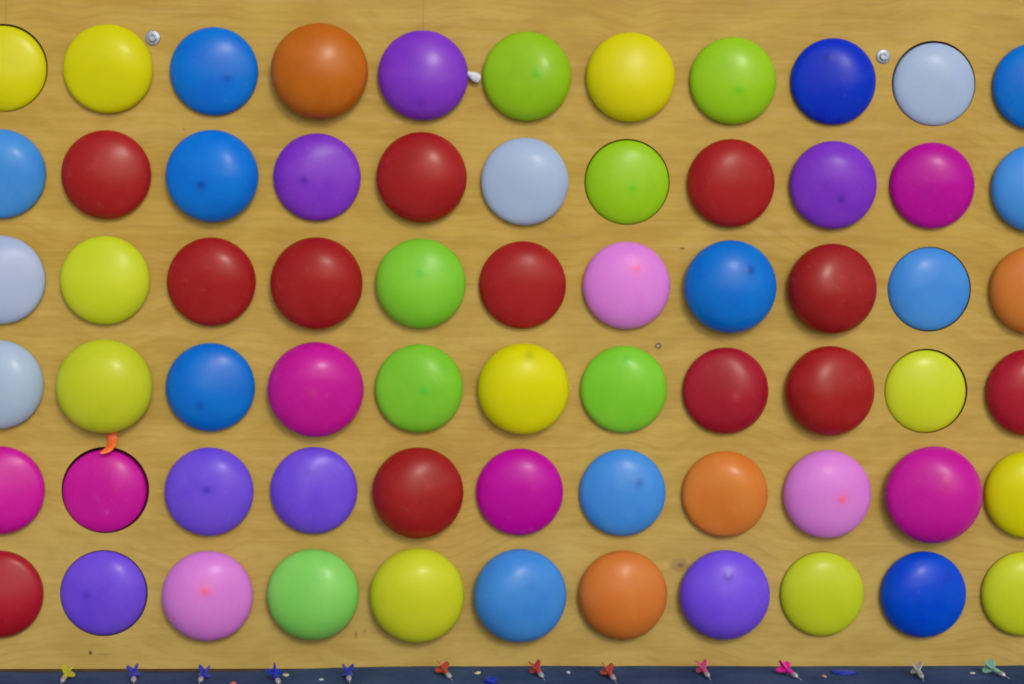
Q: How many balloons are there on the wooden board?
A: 66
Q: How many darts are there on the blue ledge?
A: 12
